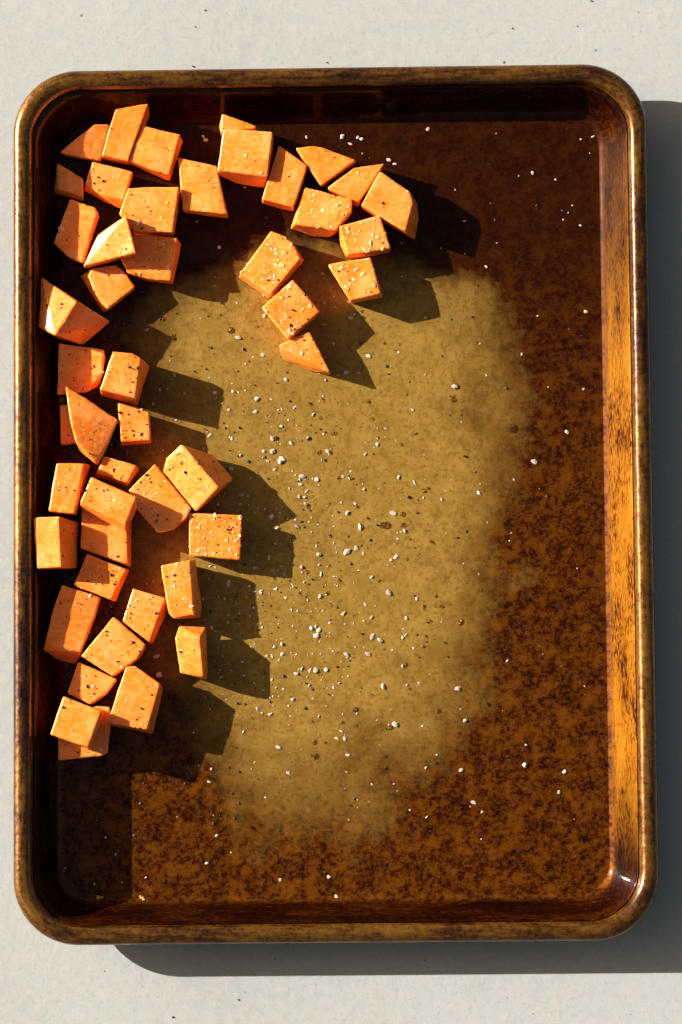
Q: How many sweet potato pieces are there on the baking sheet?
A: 47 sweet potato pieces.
